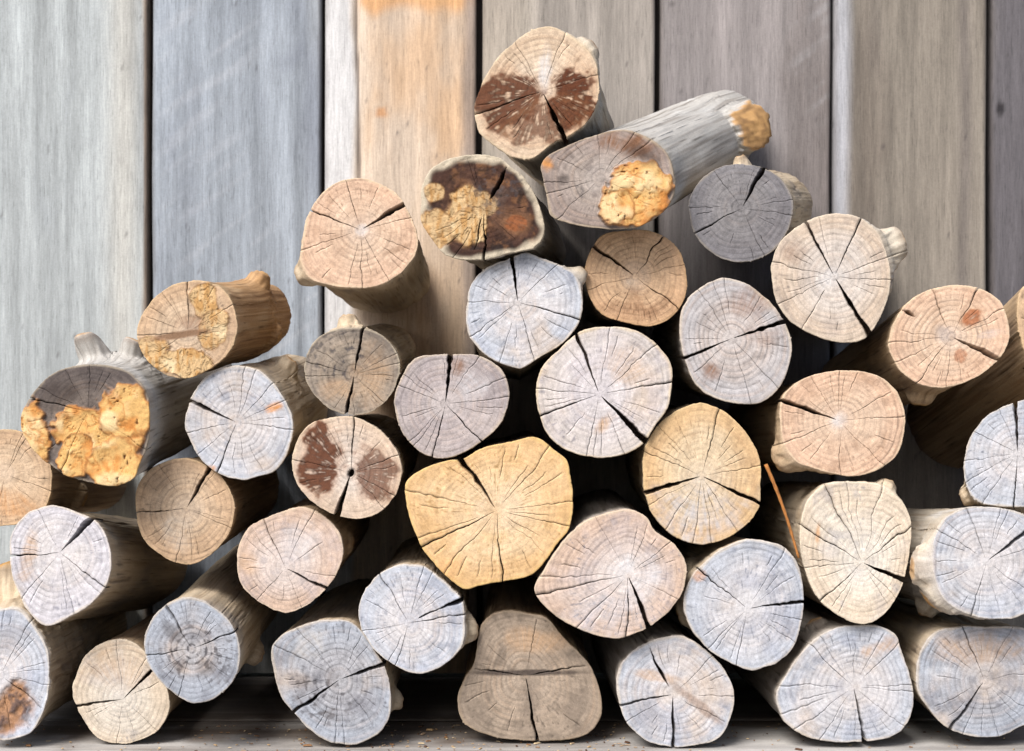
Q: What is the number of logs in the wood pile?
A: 39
